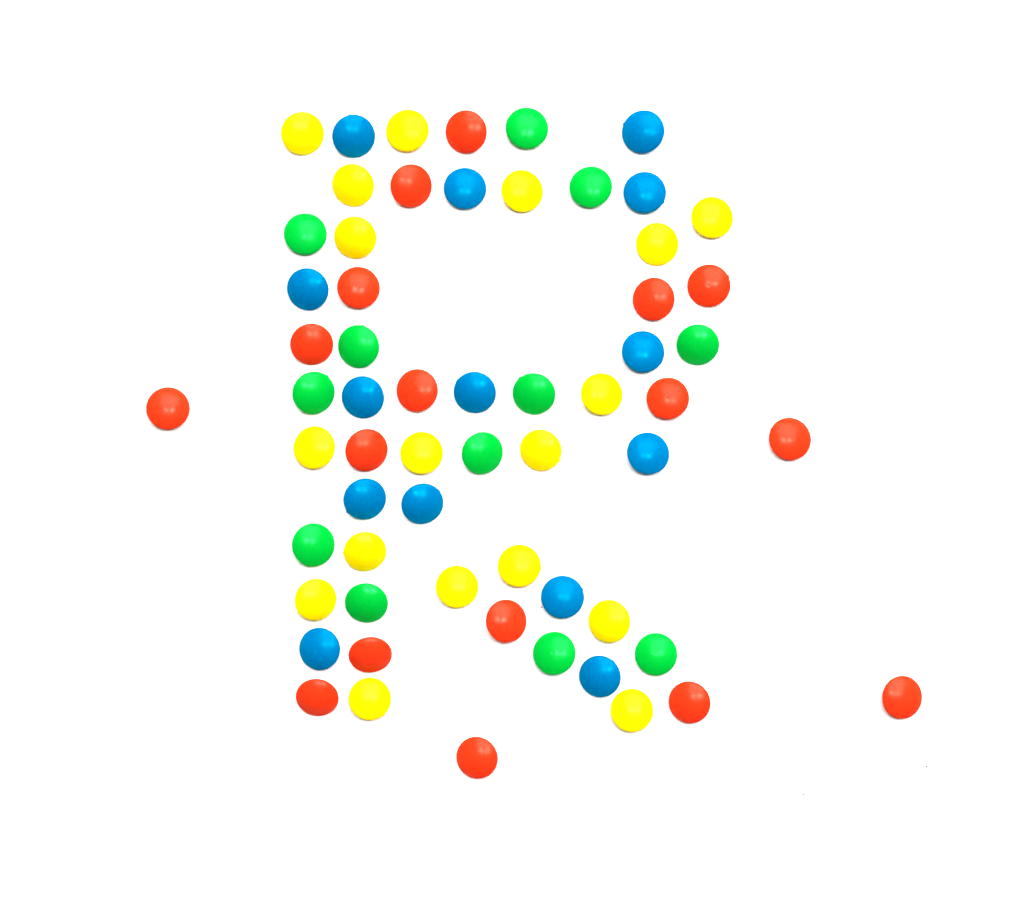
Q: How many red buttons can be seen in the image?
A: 17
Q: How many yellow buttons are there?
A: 18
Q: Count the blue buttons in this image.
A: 14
